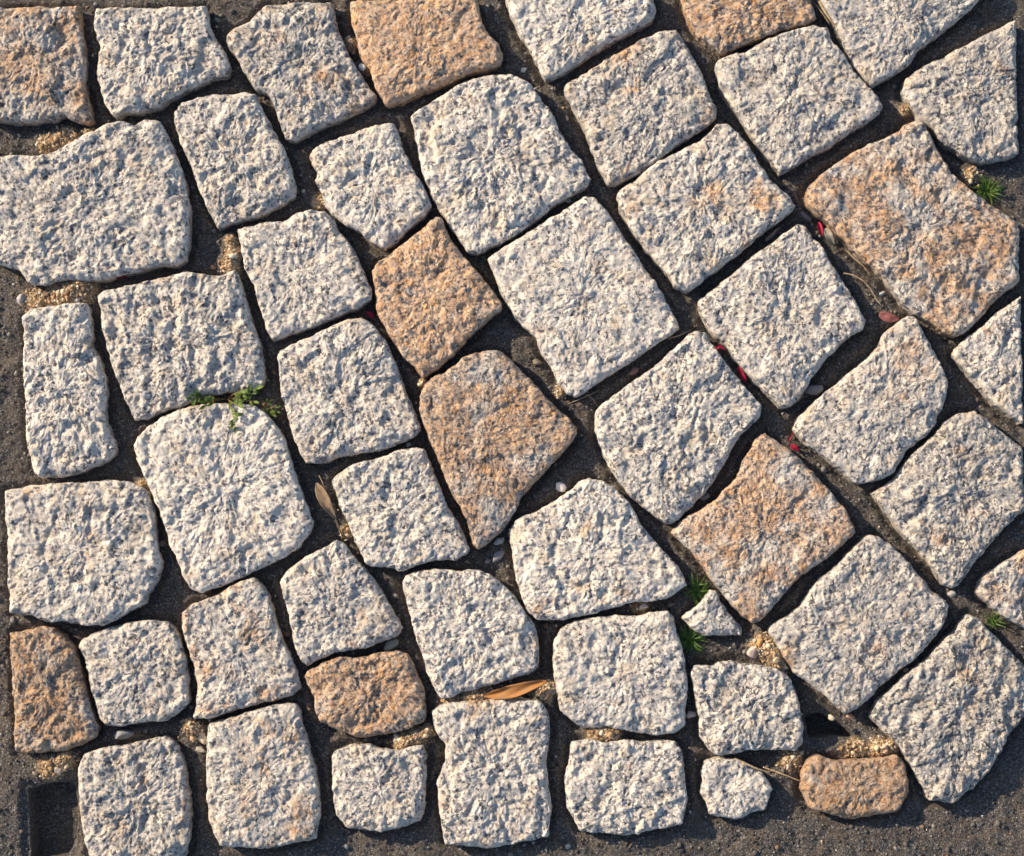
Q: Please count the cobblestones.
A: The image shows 52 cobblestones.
